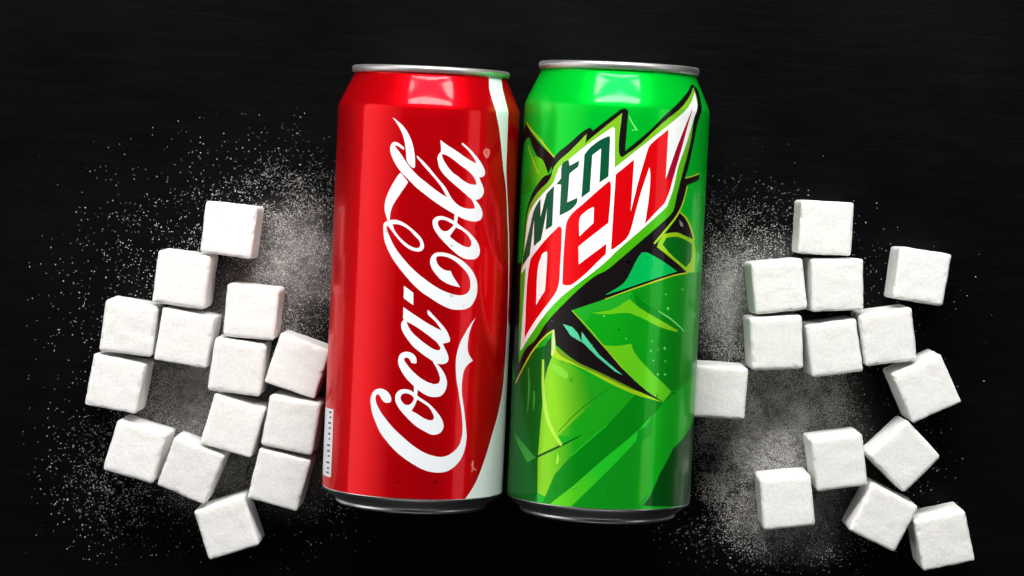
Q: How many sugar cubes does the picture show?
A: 28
